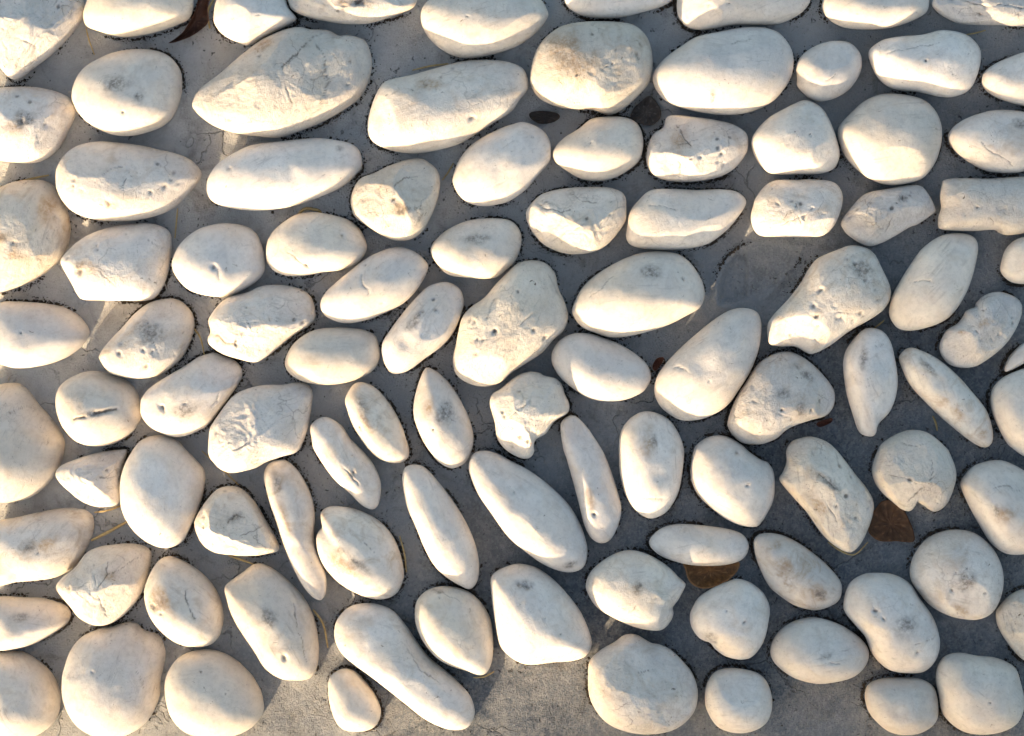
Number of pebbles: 101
